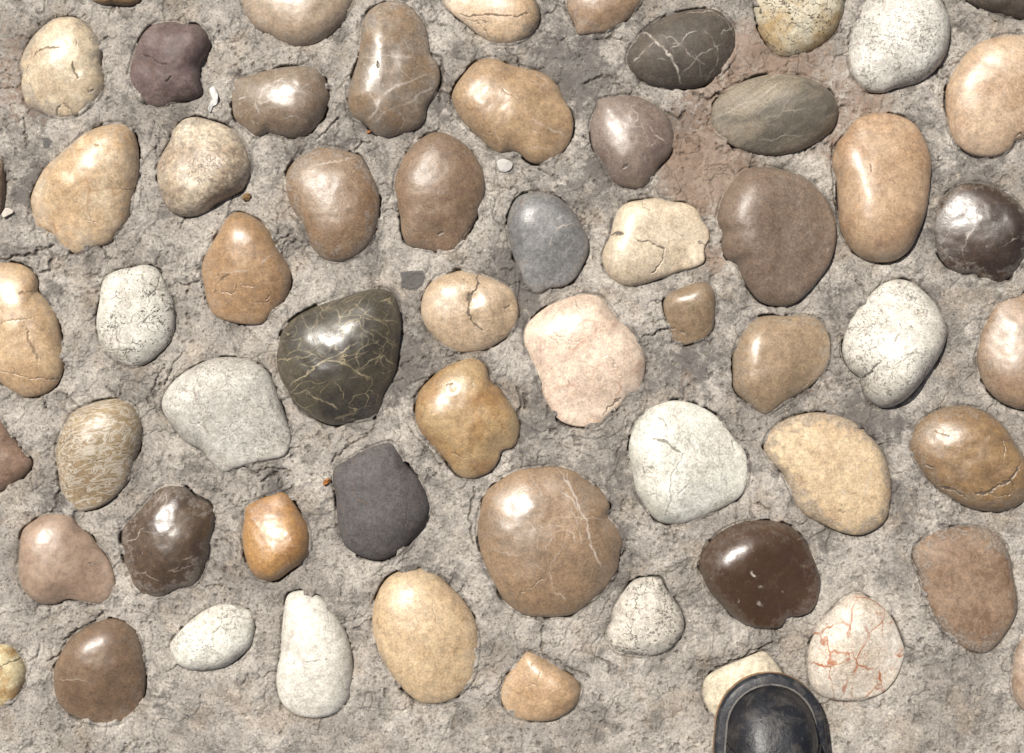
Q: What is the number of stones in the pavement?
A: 60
